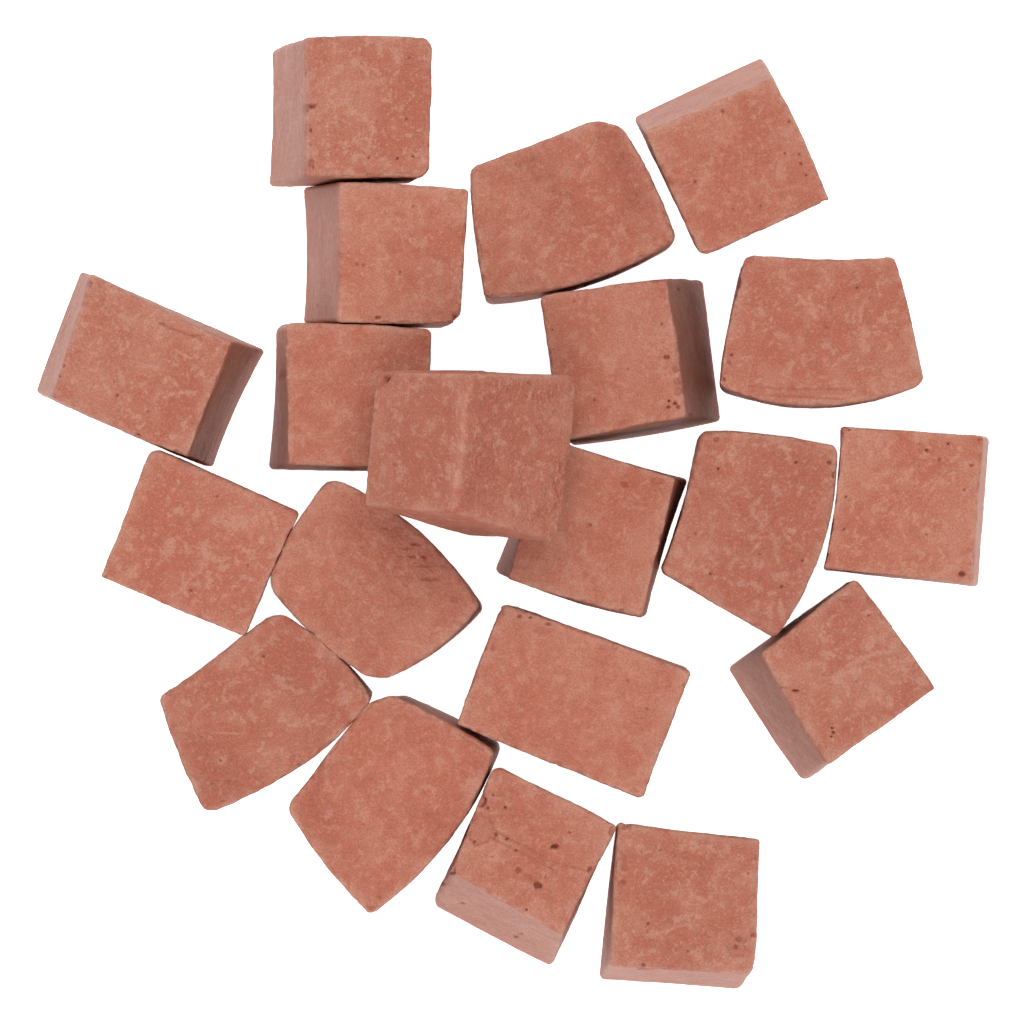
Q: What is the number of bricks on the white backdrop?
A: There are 20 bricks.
